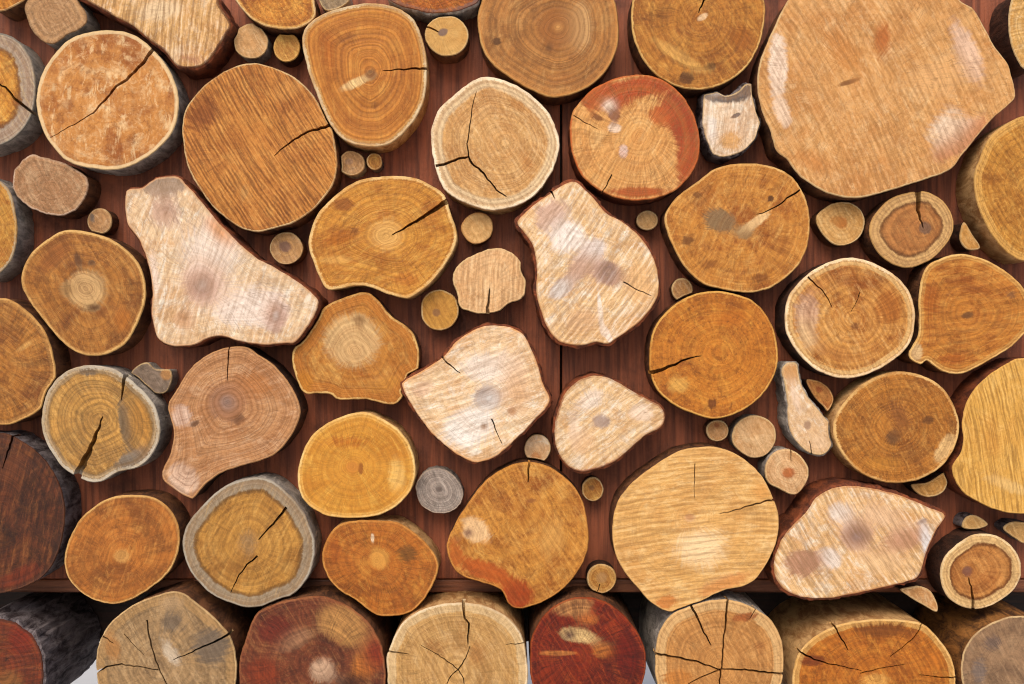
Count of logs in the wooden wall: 82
